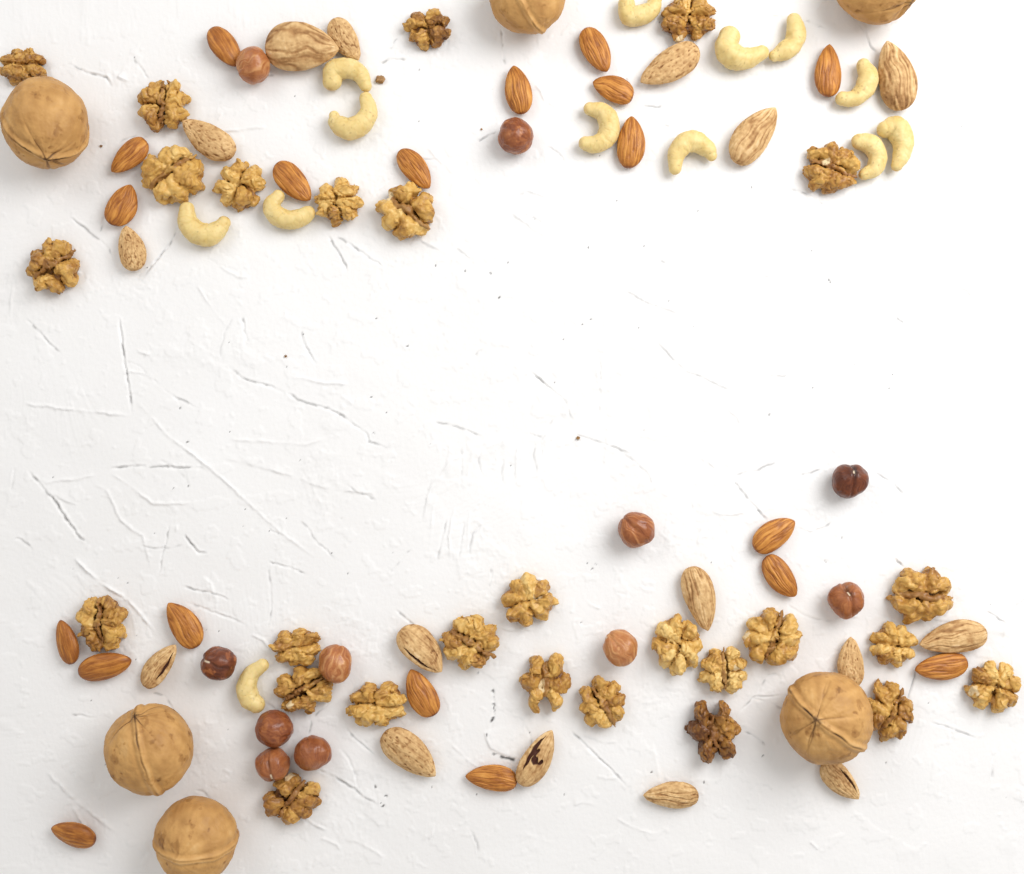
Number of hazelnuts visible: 11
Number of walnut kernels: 27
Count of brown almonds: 19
